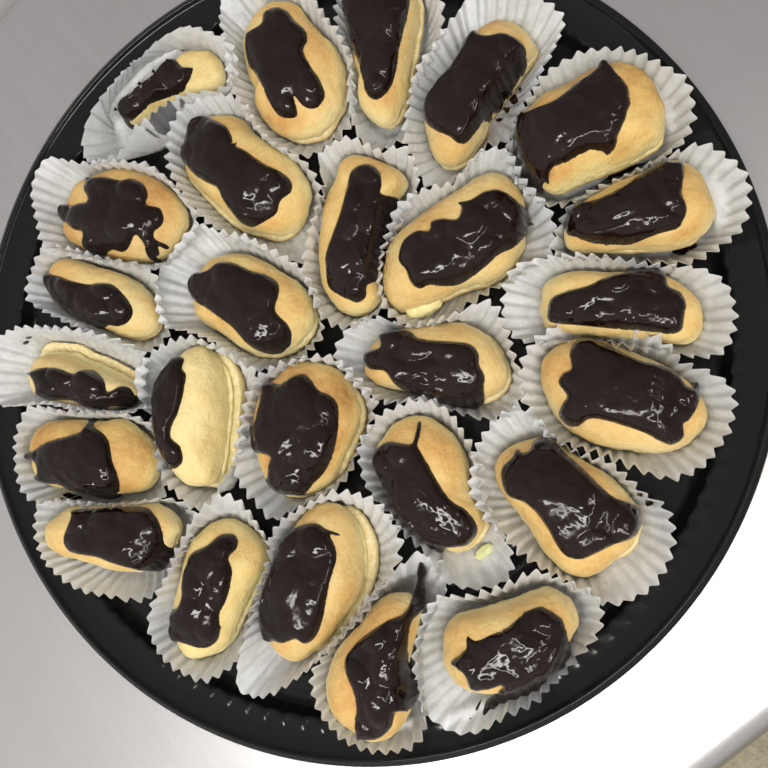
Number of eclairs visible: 26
